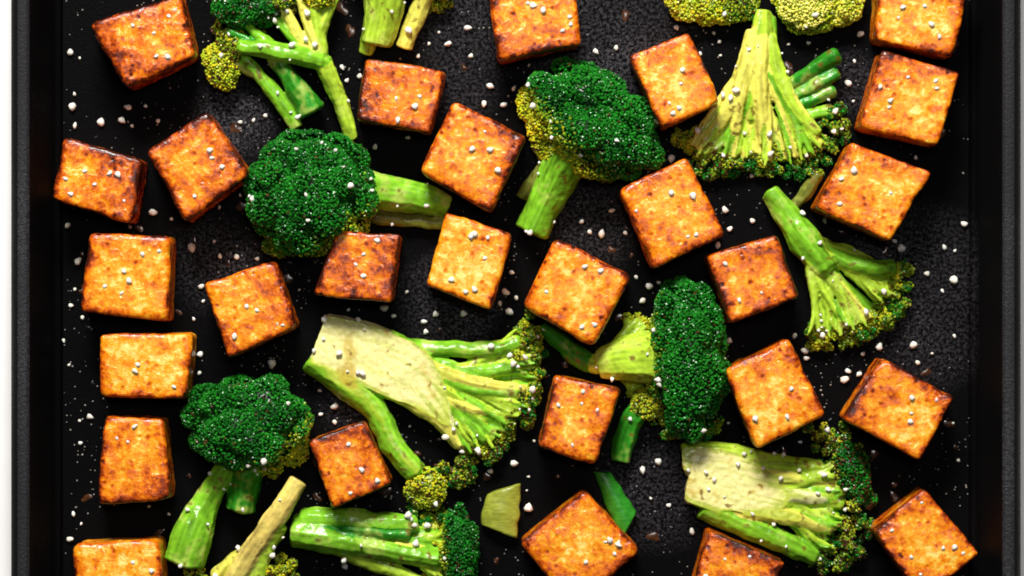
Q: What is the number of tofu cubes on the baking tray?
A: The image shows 27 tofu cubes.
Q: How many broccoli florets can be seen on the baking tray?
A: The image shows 14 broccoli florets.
